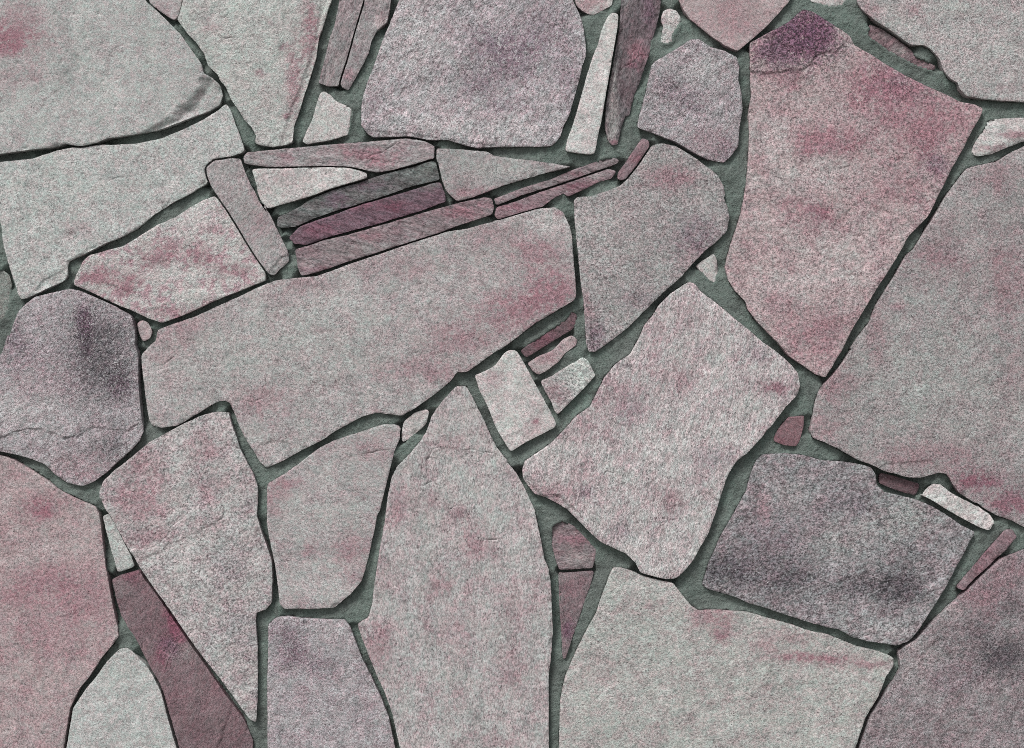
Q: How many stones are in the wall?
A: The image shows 60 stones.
